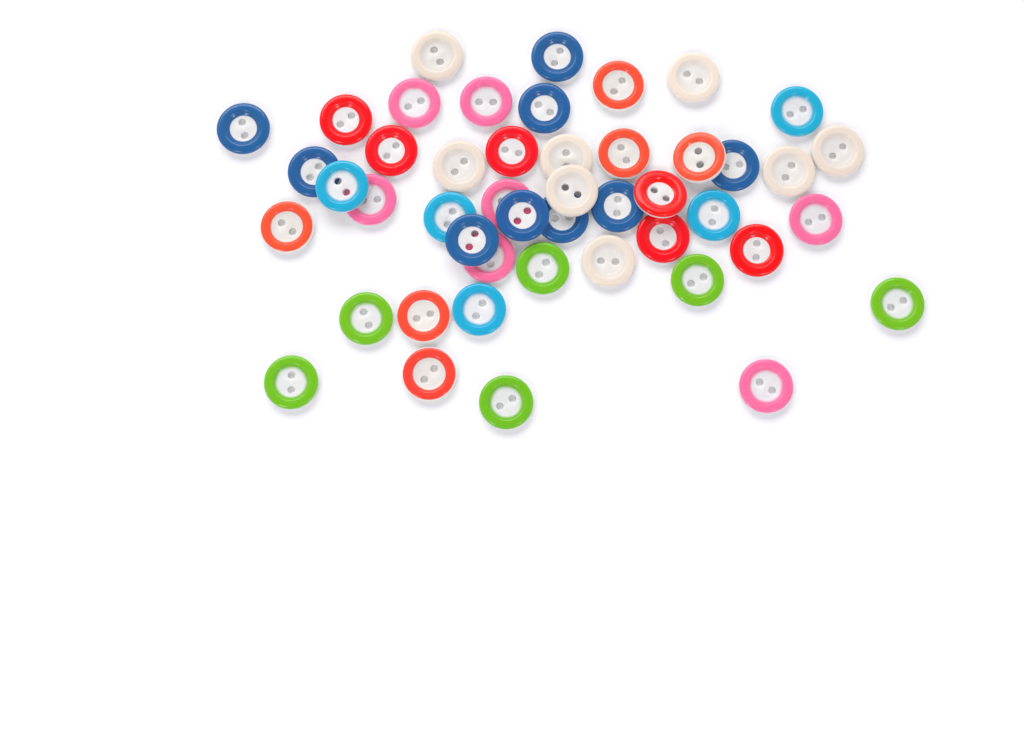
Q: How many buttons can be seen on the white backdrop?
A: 47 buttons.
